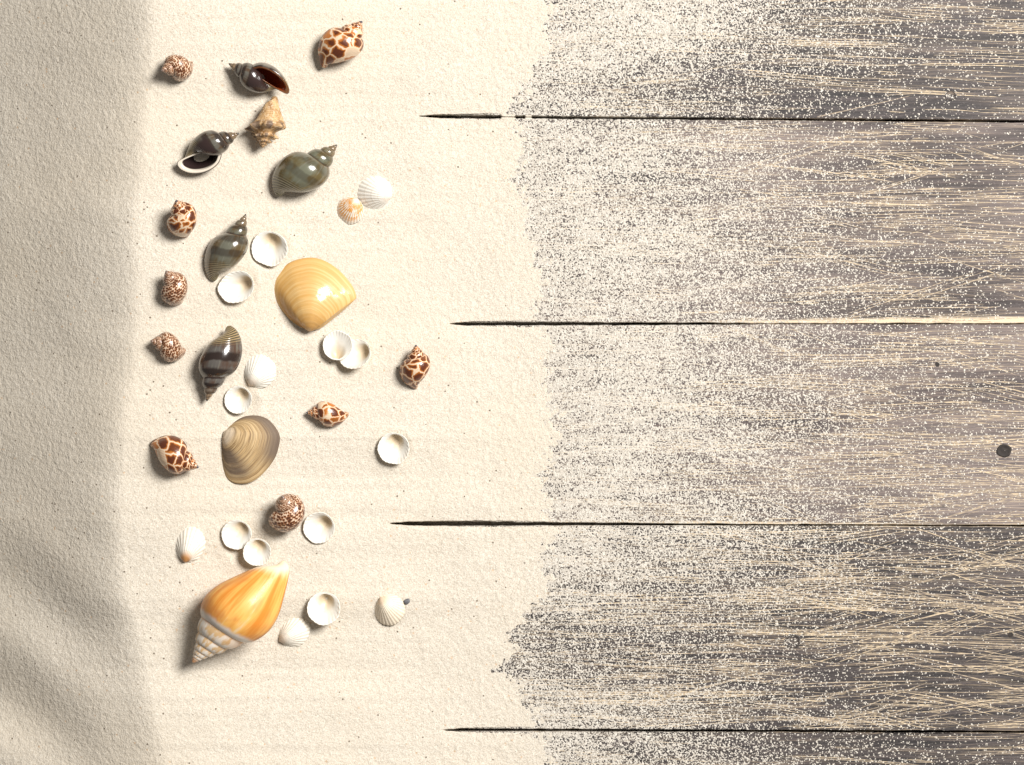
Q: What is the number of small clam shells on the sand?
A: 16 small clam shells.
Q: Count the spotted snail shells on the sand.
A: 9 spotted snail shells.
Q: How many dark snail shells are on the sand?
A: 5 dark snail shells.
